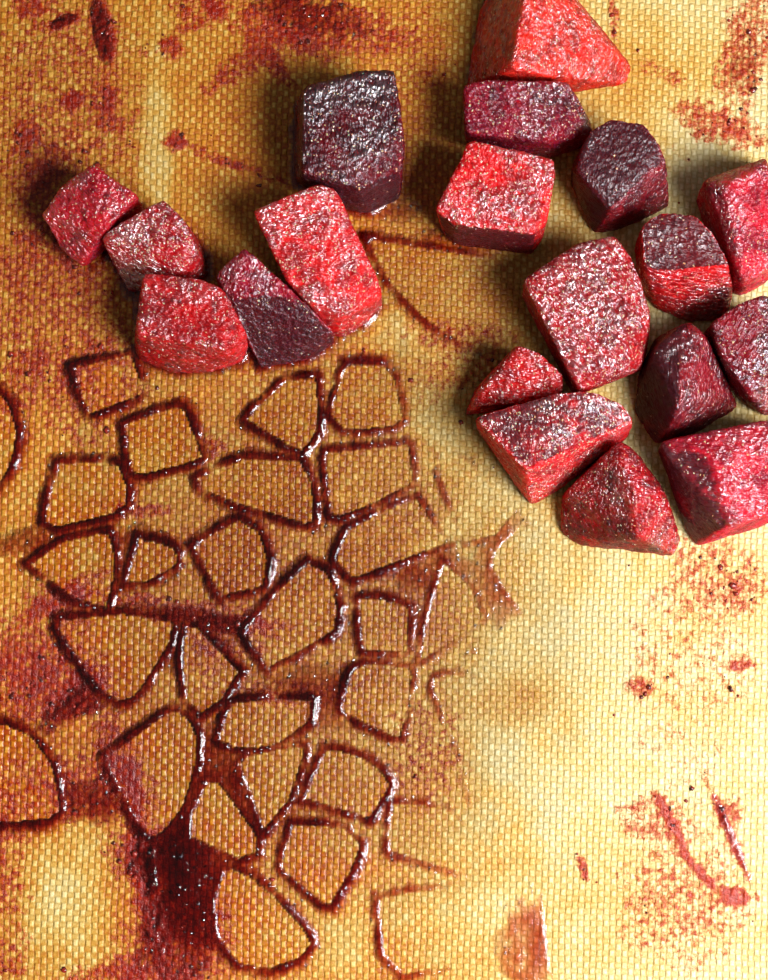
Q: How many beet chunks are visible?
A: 19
